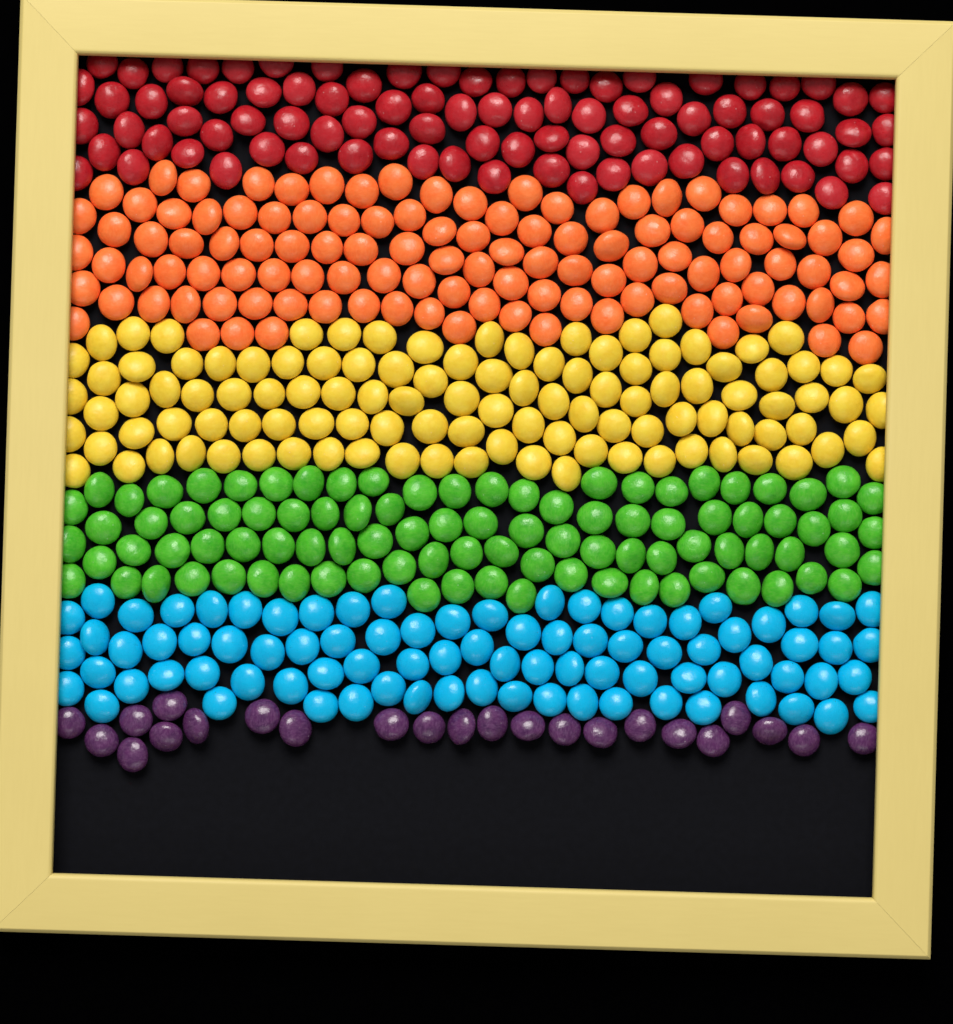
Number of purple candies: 23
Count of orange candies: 115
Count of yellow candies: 109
